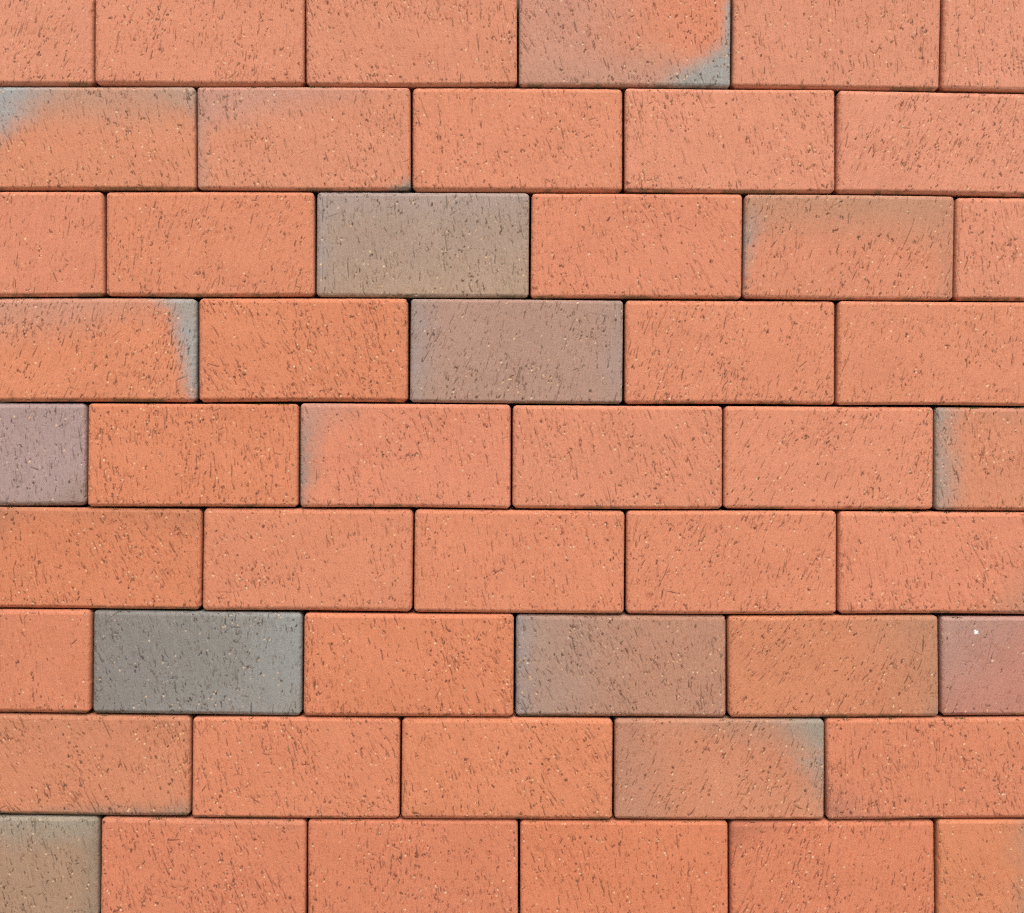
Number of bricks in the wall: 50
